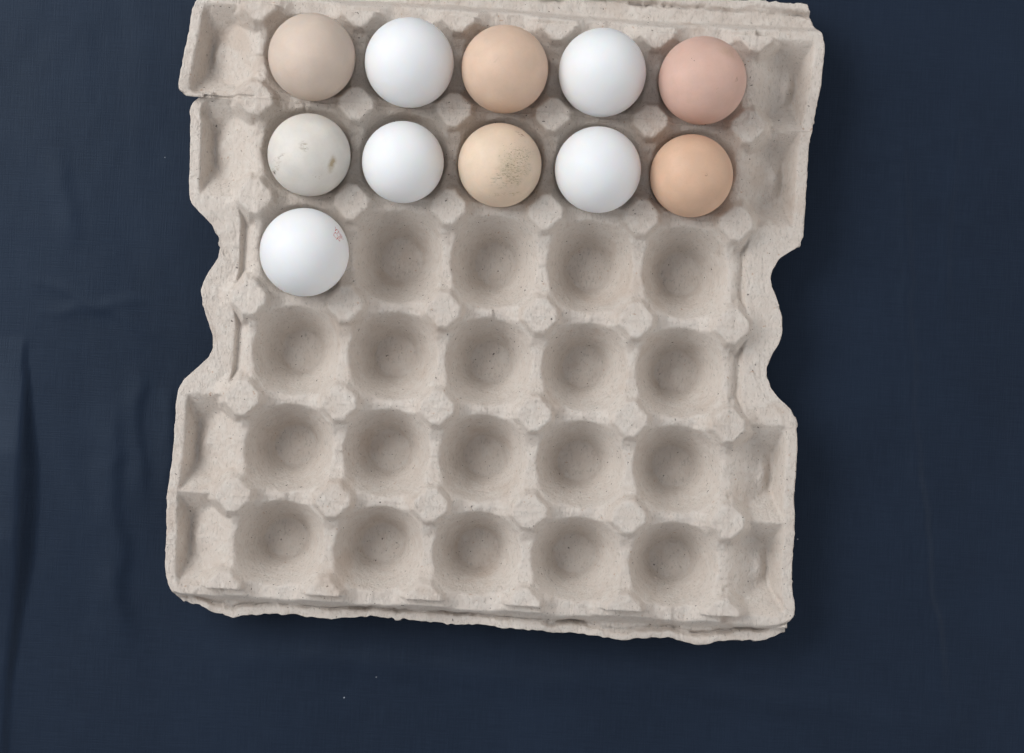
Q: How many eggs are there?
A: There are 11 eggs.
